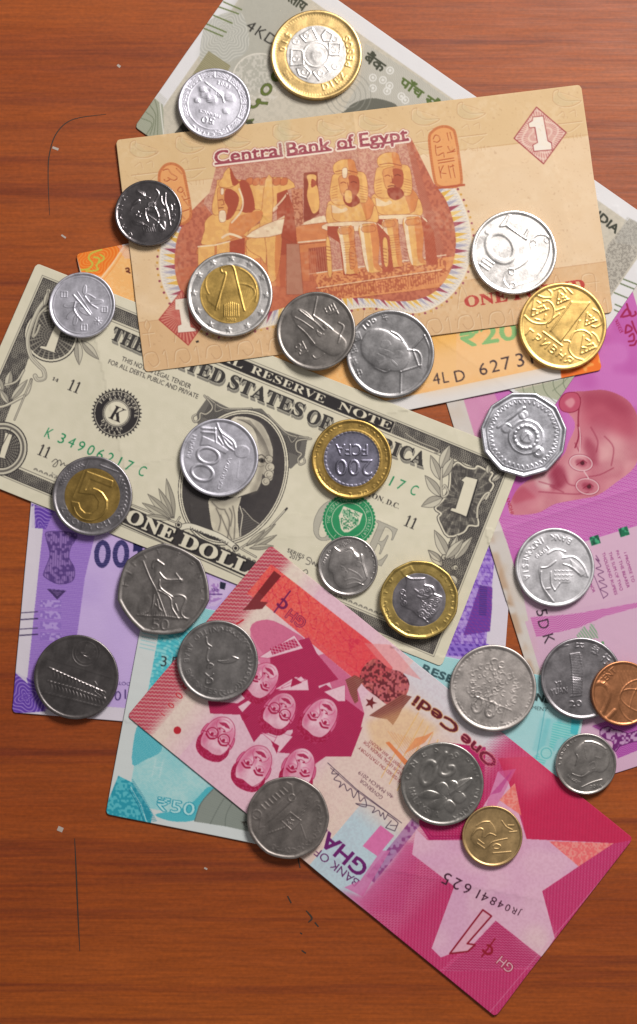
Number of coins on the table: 26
